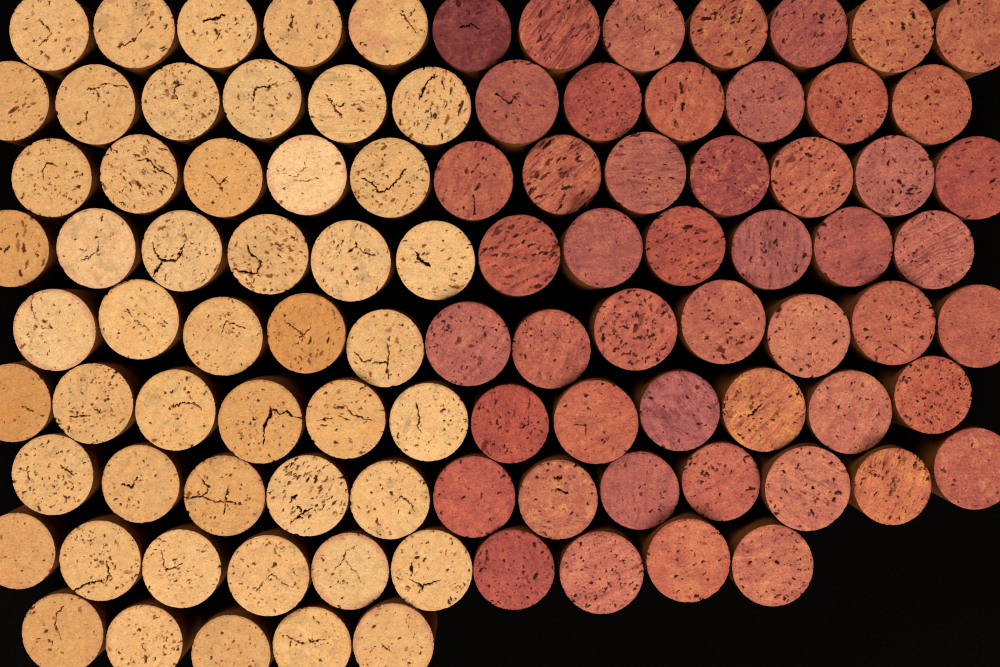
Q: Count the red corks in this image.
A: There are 50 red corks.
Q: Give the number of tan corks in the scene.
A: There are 49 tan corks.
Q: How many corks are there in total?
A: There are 99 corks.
